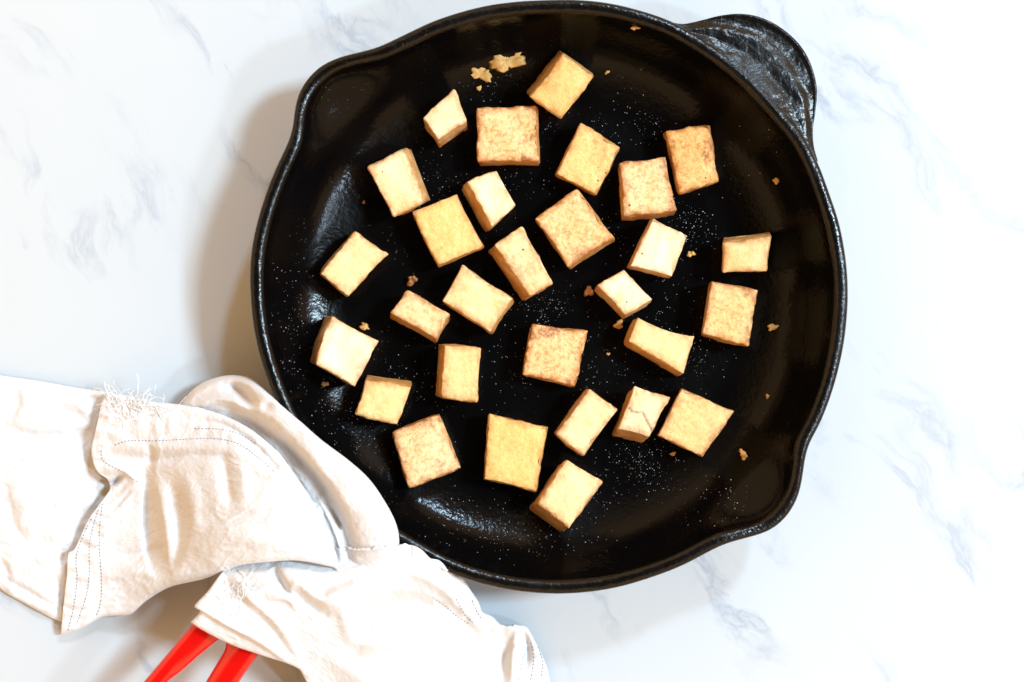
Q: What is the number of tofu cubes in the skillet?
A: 29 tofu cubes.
